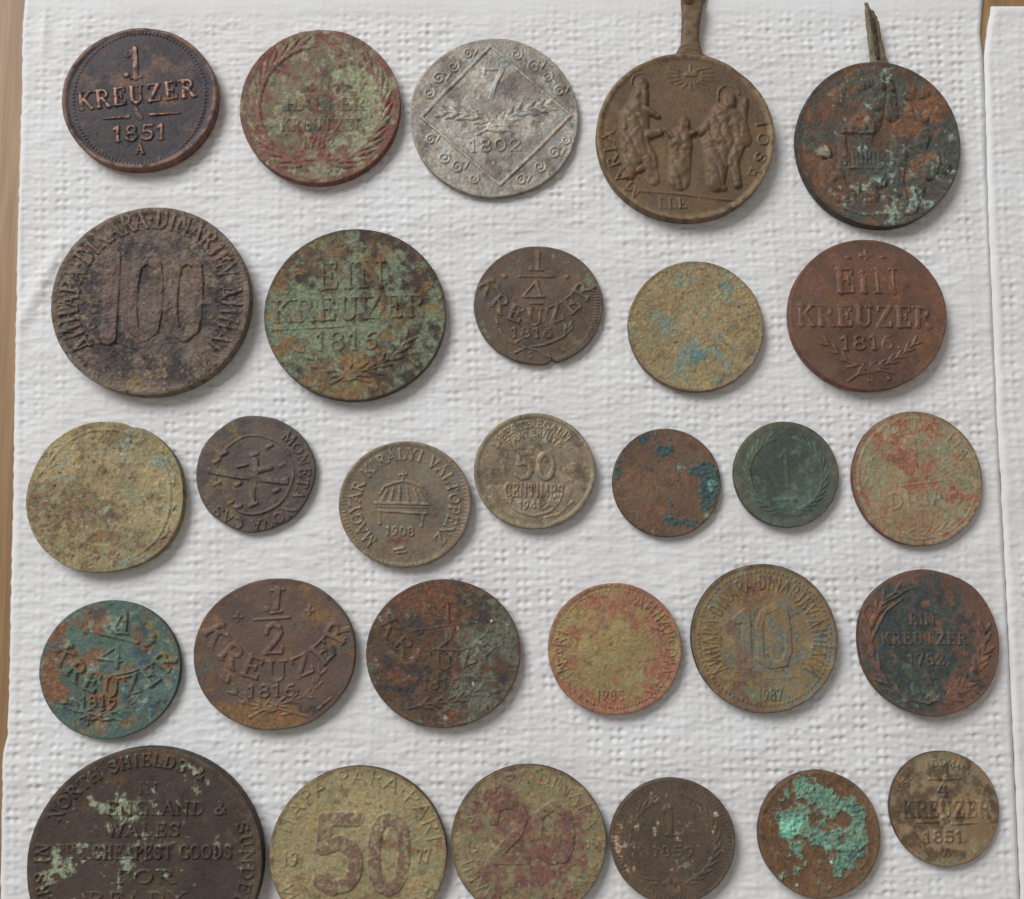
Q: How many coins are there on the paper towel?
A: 27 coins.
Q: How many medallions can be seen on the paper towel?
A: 2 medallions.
